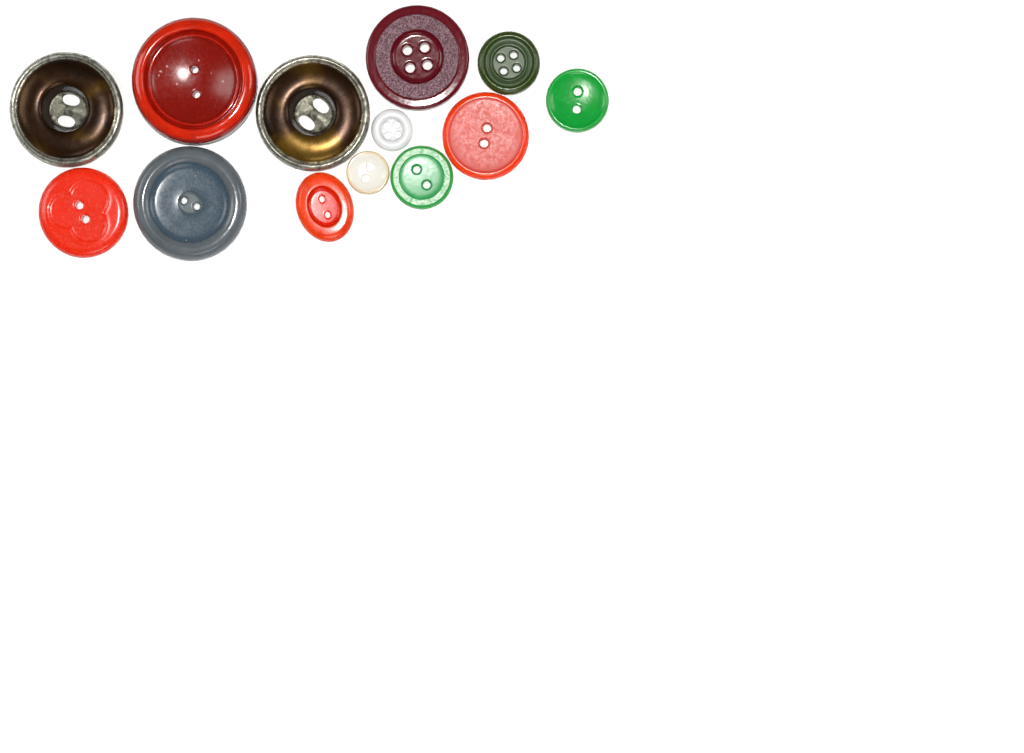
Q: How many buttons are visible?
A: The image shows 13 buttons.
